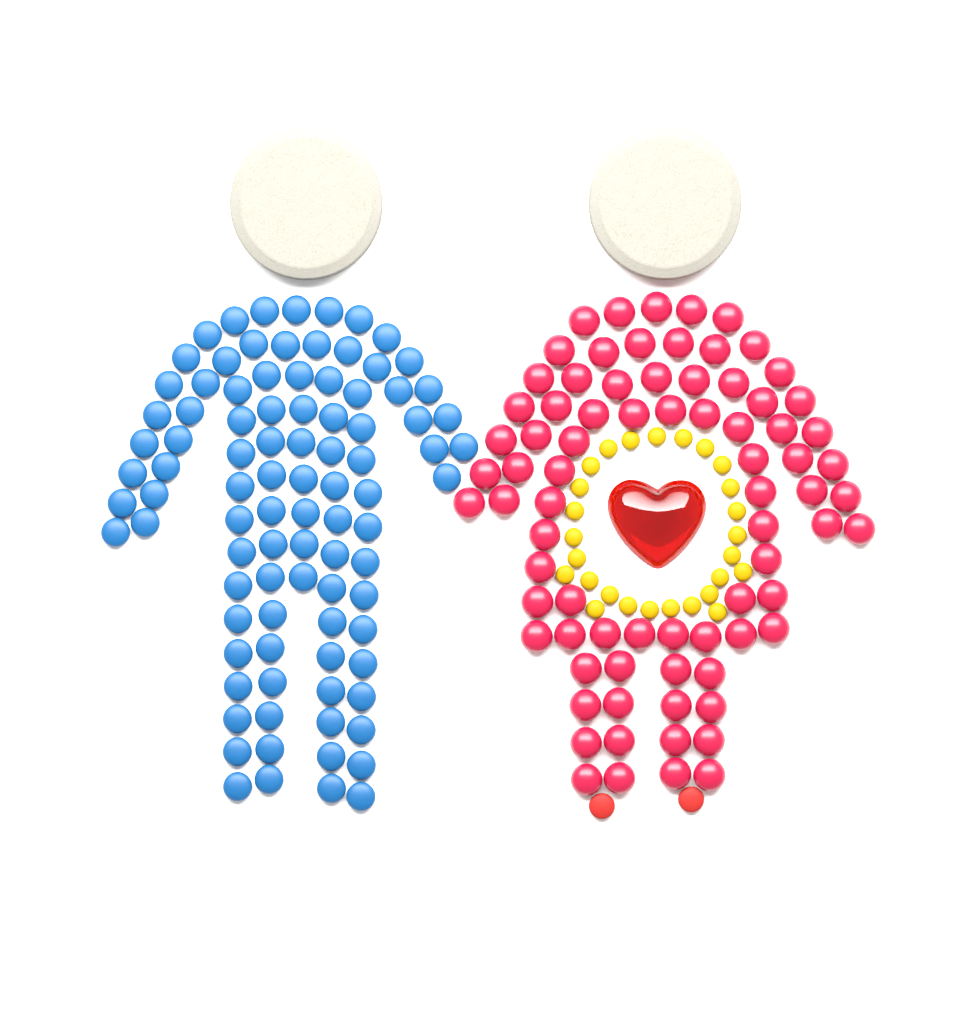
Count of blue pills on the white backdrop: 93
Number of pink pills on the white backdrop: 78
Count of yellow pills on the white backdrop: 27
